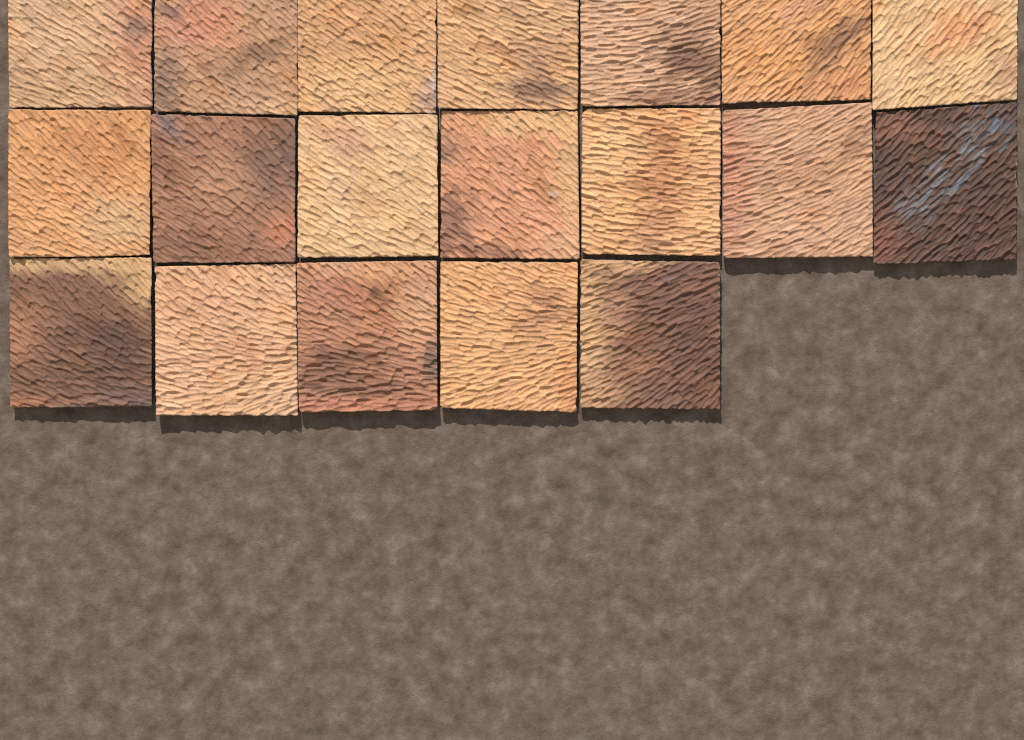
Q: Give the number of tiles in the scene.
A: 19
